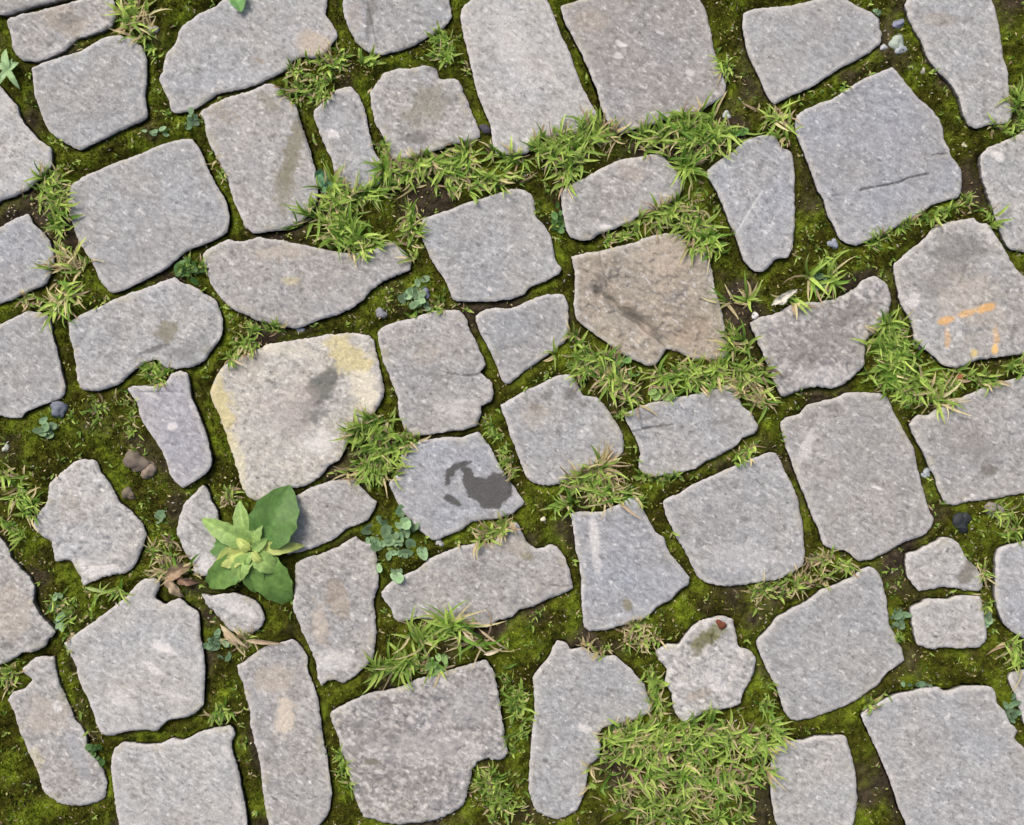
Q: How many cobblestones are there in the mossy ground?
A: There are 58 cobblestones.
